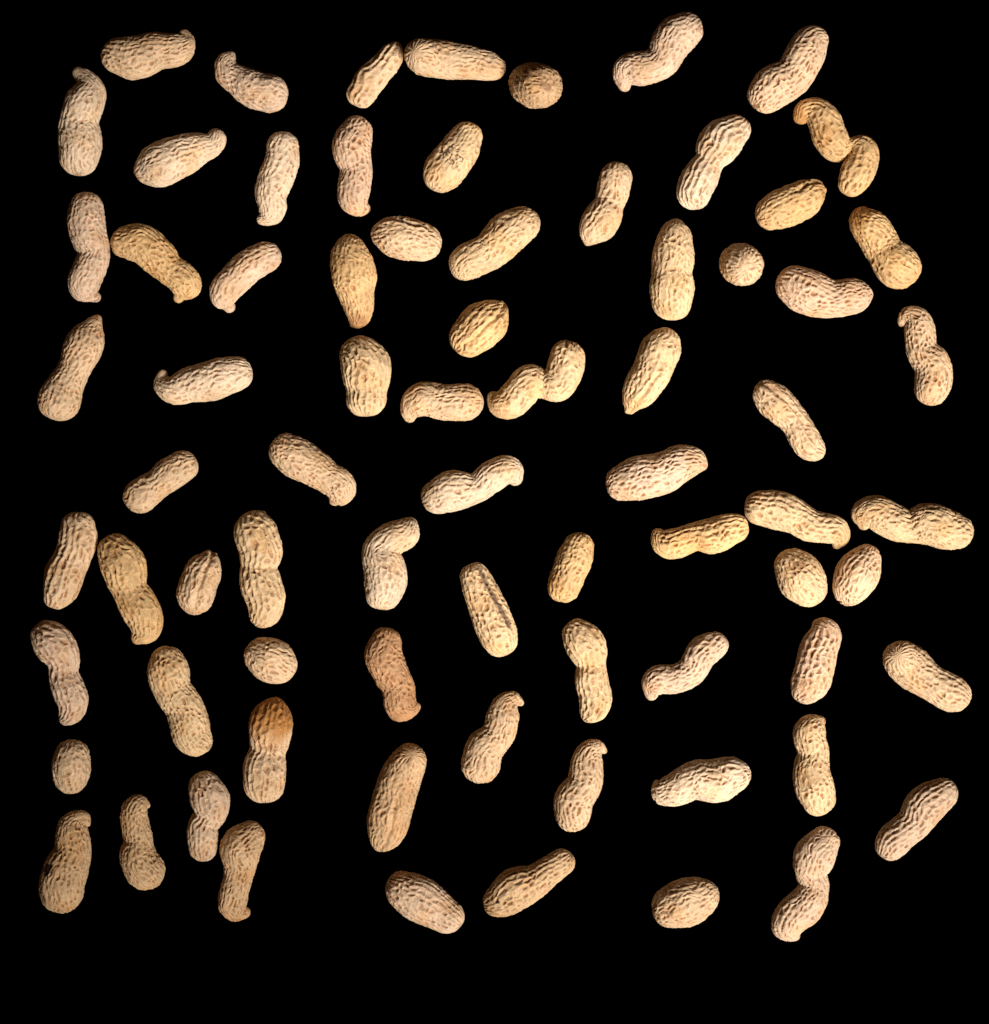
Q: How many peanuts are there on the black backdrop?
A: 75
